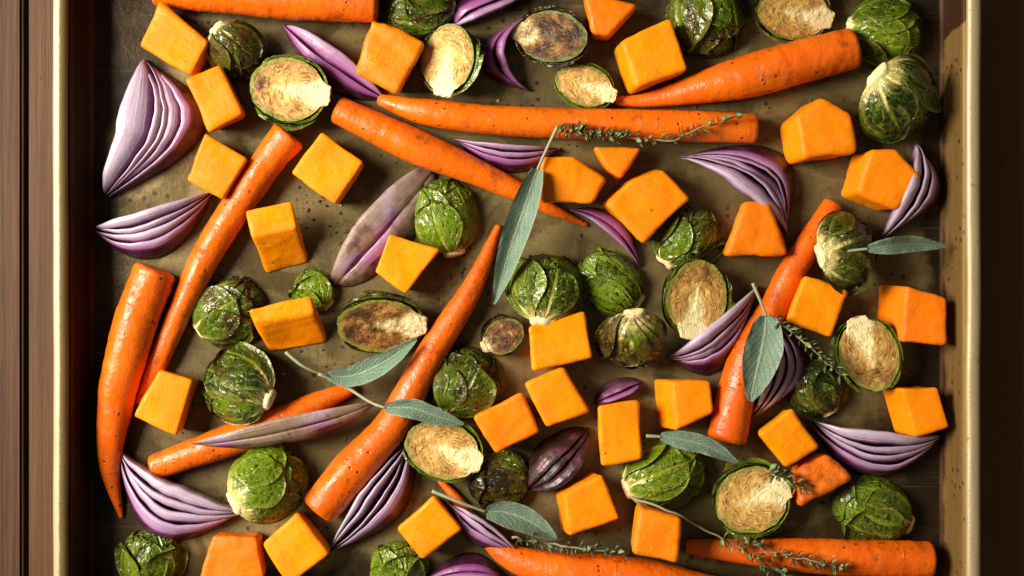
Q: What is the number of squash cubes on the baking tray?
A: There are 32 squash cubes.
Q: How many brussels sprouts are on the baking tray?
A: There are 33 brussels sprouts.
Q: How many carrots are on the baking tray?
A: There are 11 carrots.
